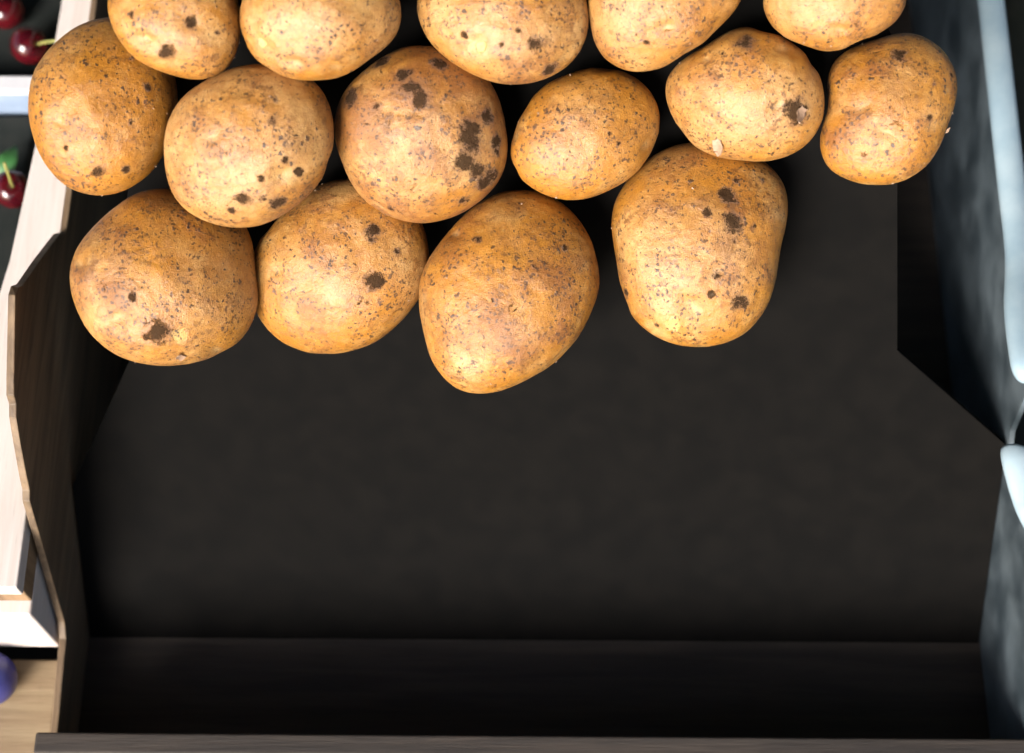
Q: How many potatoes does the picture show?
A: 15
